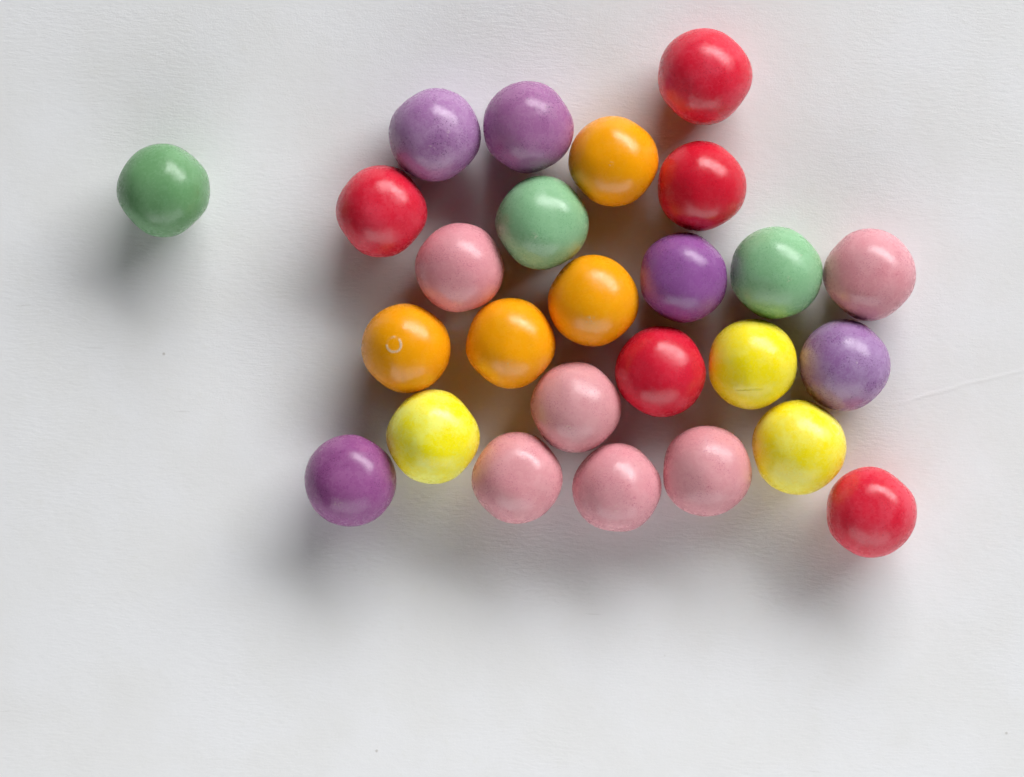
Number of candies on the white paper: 26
